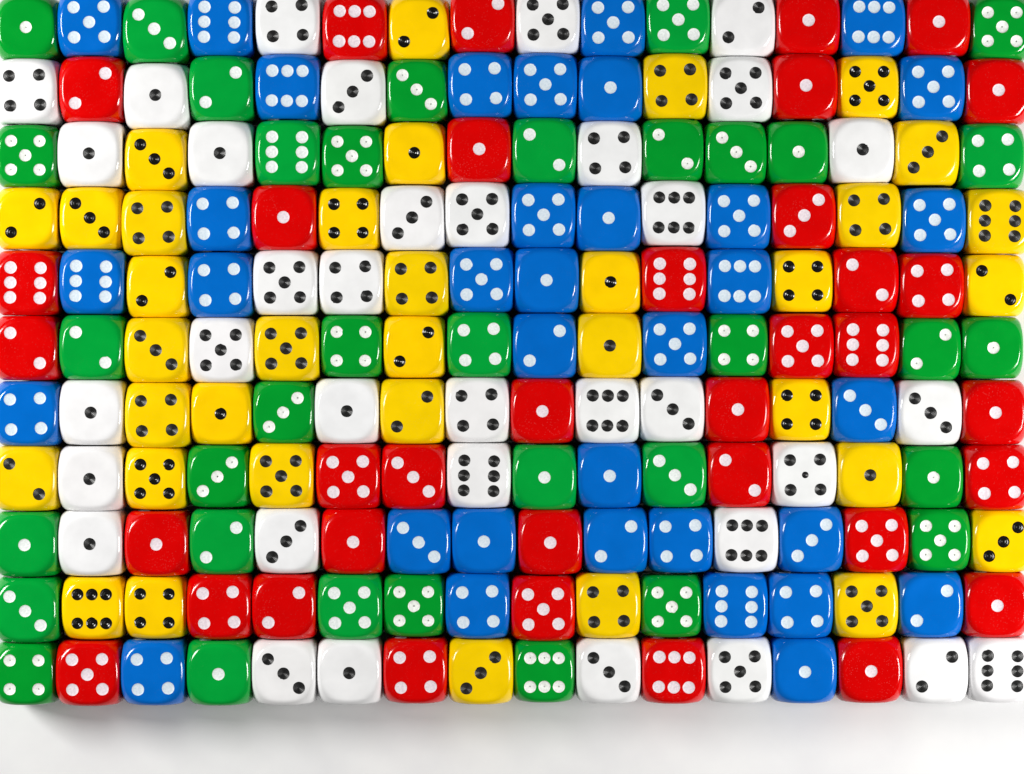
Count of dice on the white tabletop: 176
